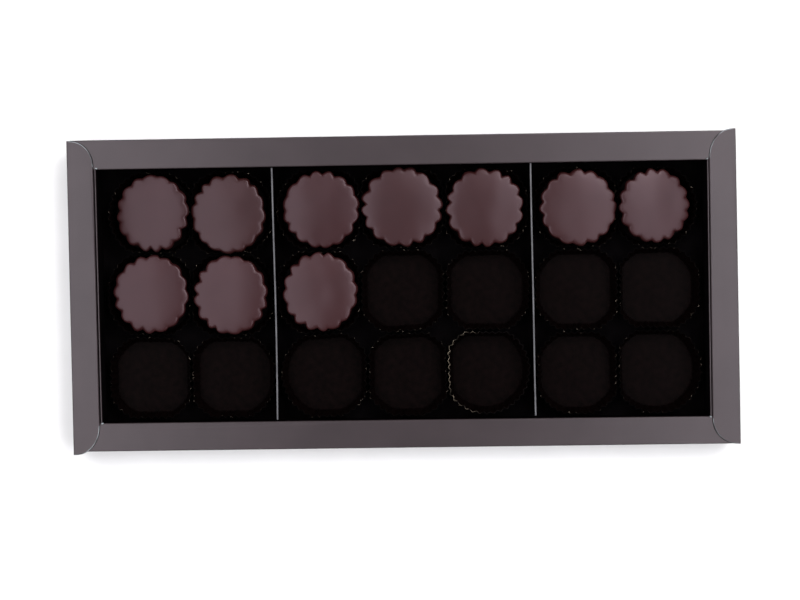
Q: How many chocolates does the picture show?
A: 10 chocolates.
